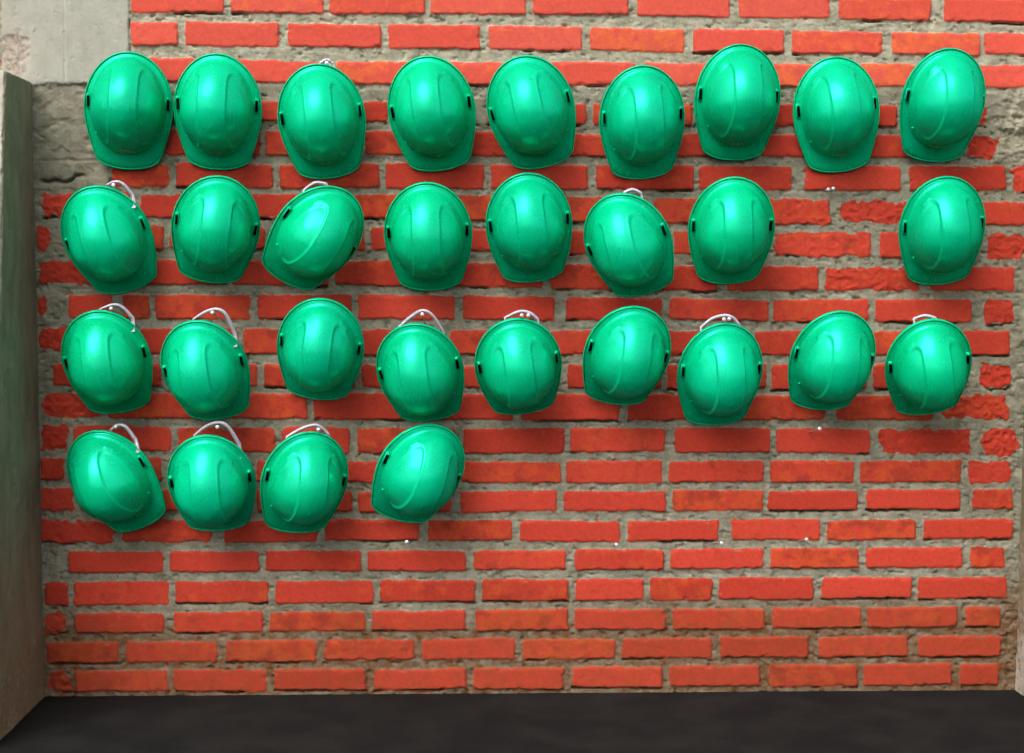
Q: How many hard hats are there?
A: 30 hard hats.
